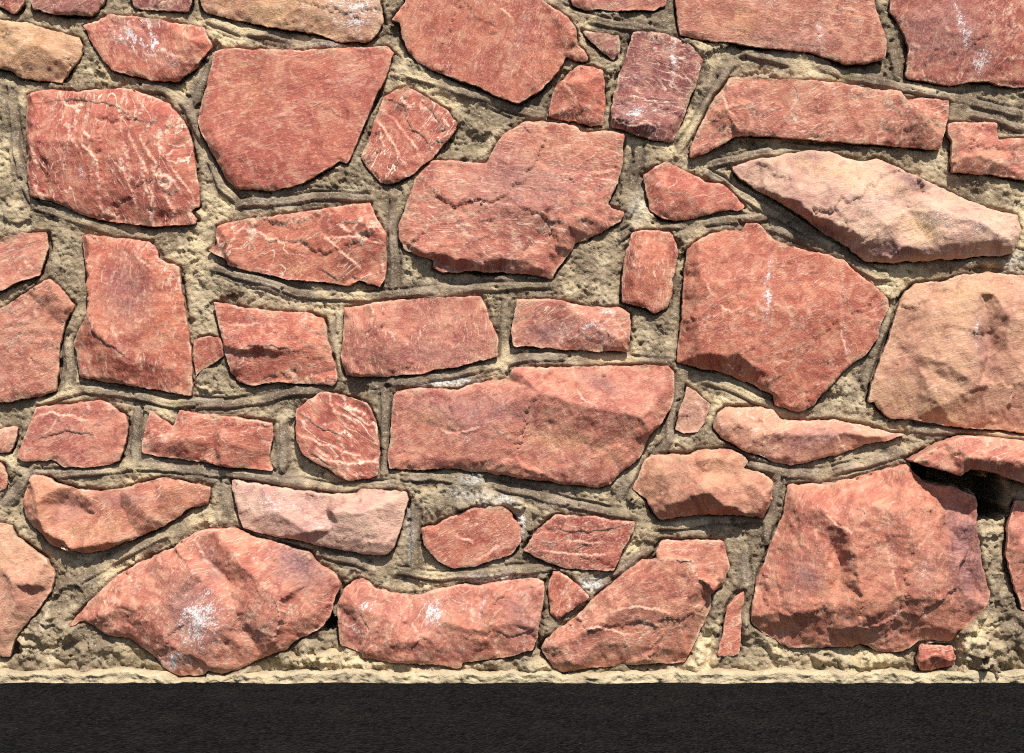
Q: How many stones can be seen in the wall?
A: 55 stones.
